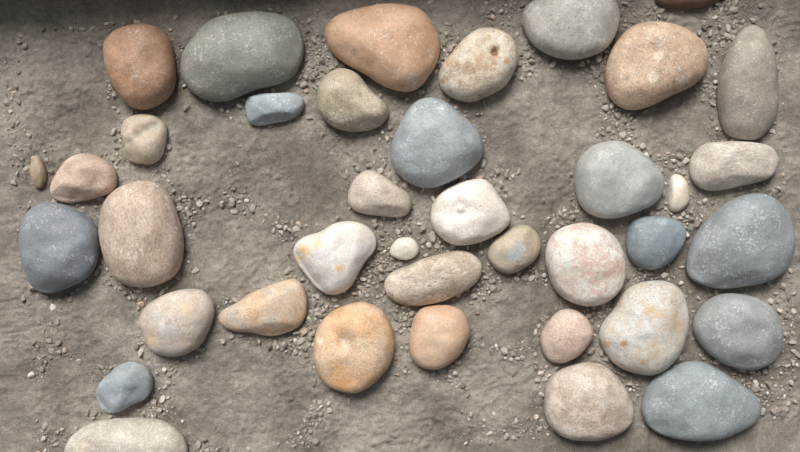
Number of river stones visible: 39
